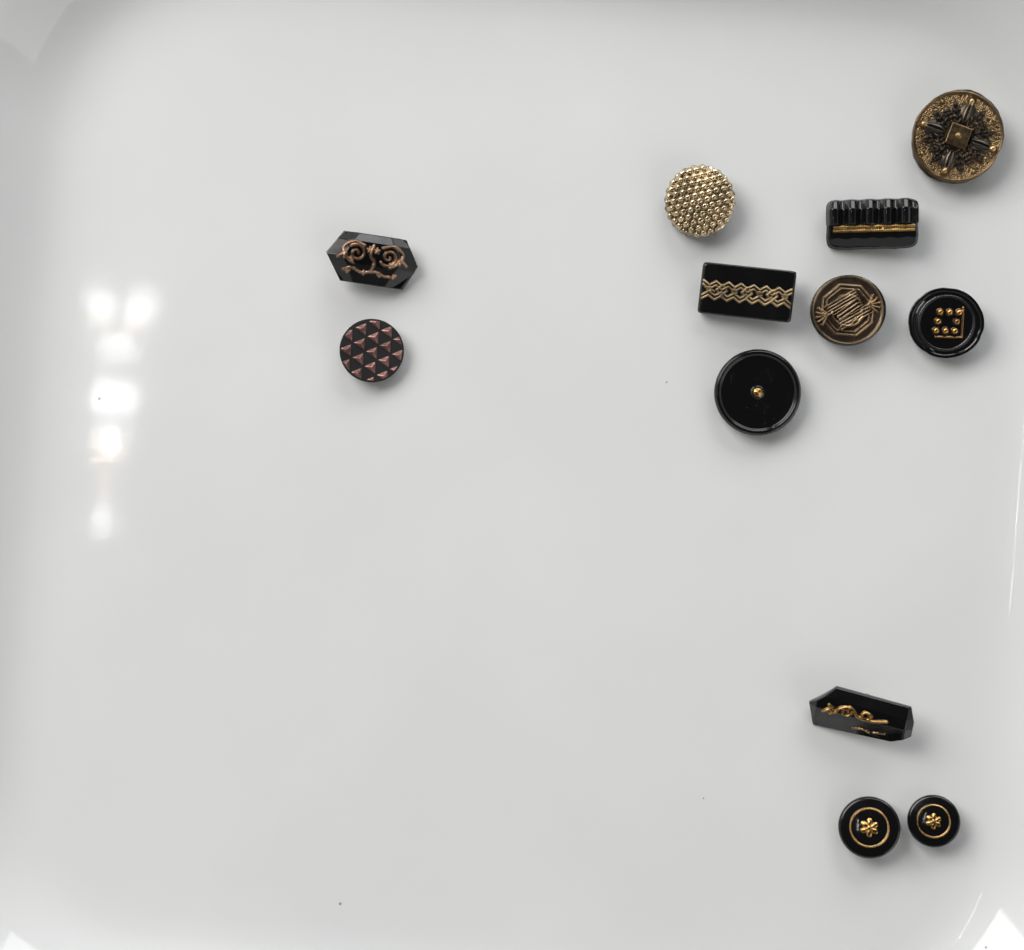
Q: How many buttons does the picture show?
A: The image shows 12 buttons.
